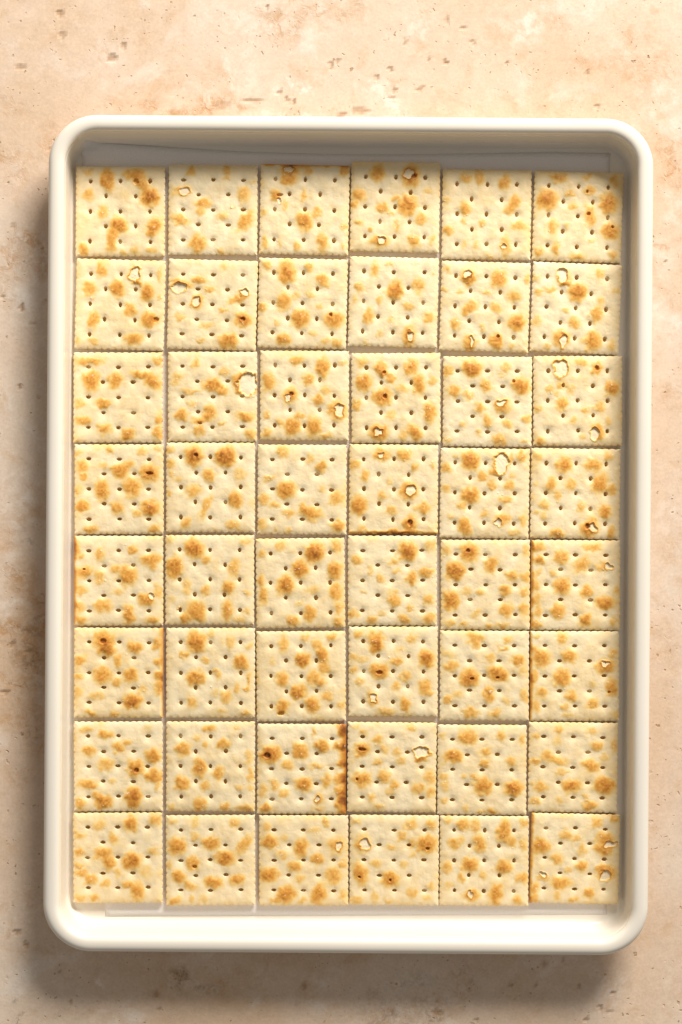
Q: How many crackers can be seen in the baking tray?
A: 48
